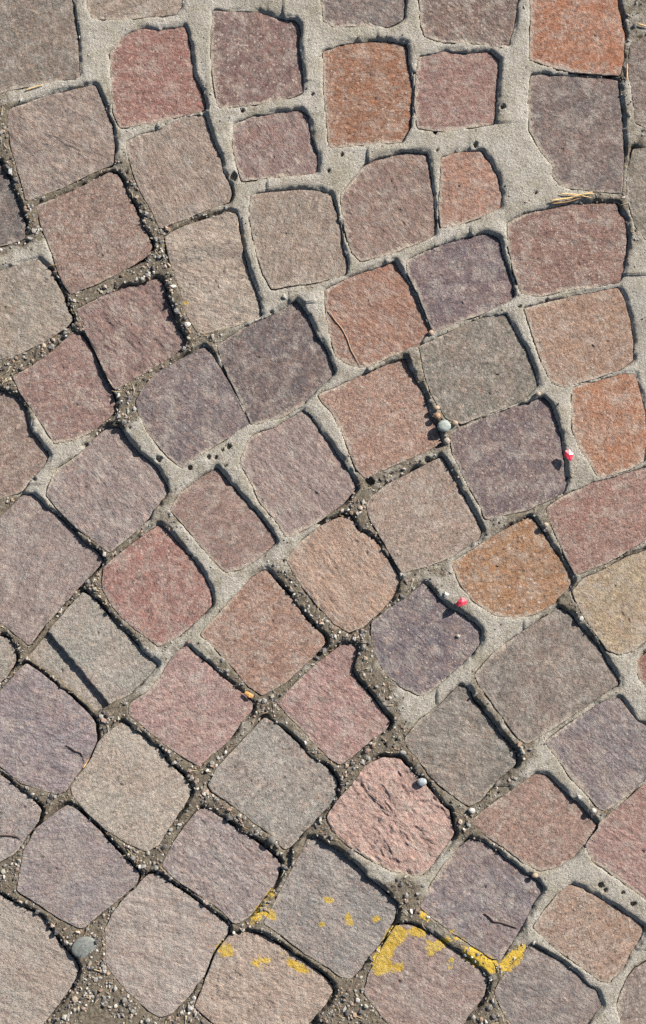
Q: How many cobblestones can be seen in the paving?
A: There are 73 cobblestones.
